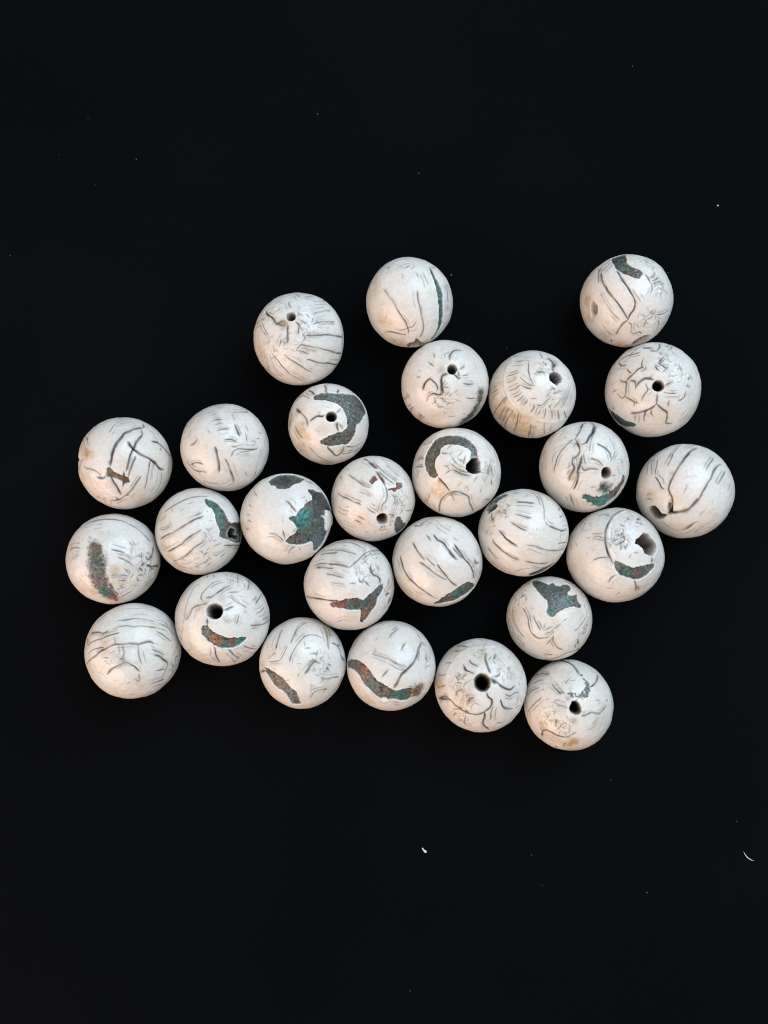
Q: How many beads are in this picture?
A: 27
